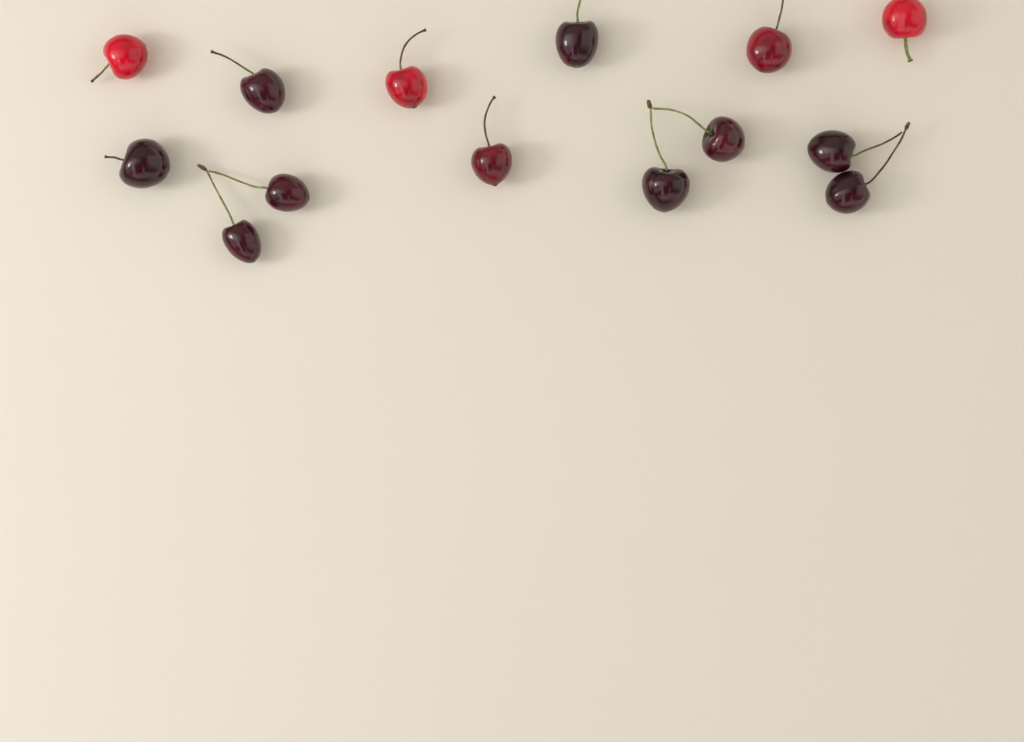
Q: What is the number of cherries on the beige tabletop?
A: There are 14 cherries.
